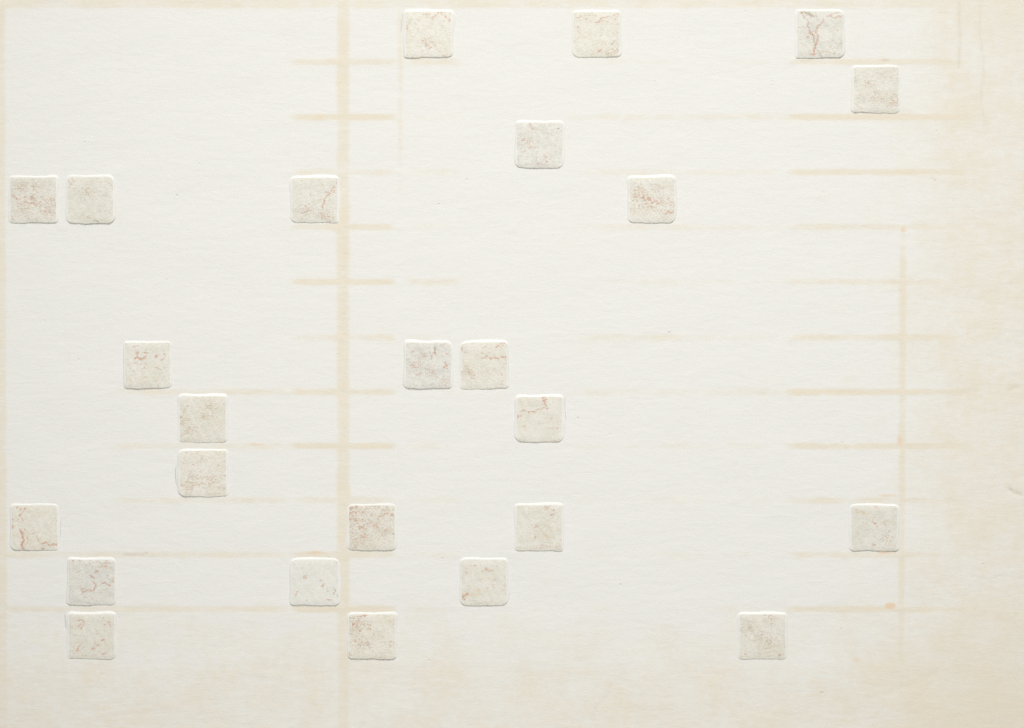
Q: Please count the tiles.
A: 25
